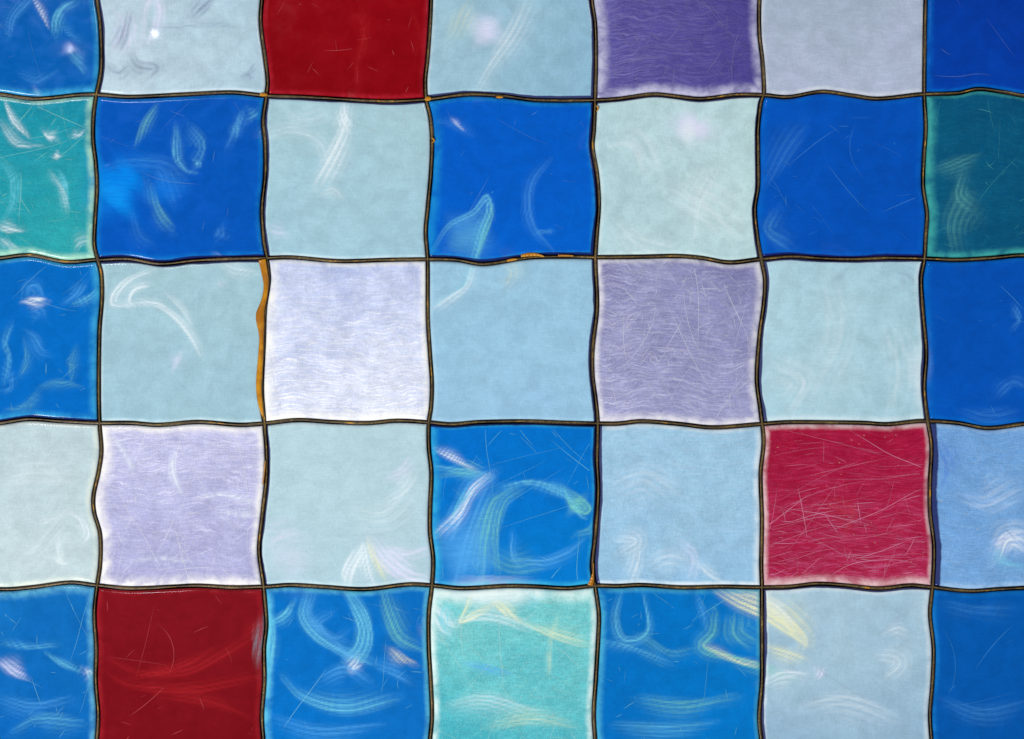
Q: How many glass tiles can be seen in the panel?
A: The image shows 35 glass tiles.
